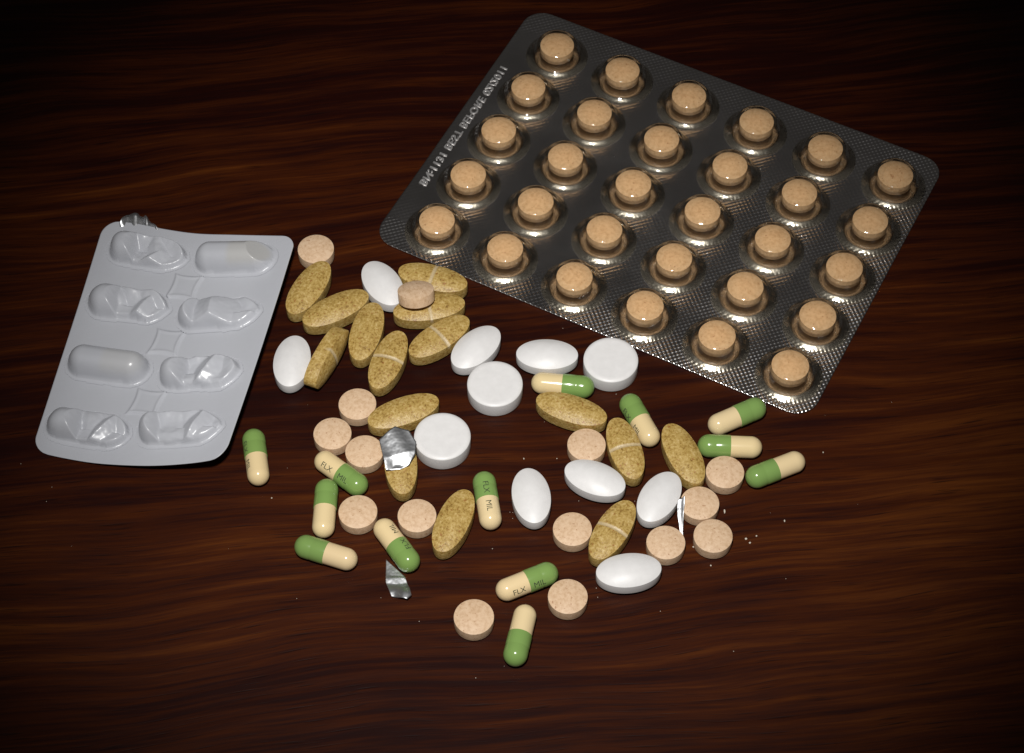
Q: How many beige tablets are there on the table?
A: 45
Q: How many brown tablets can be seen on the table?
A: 15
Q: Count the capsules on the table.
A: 13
